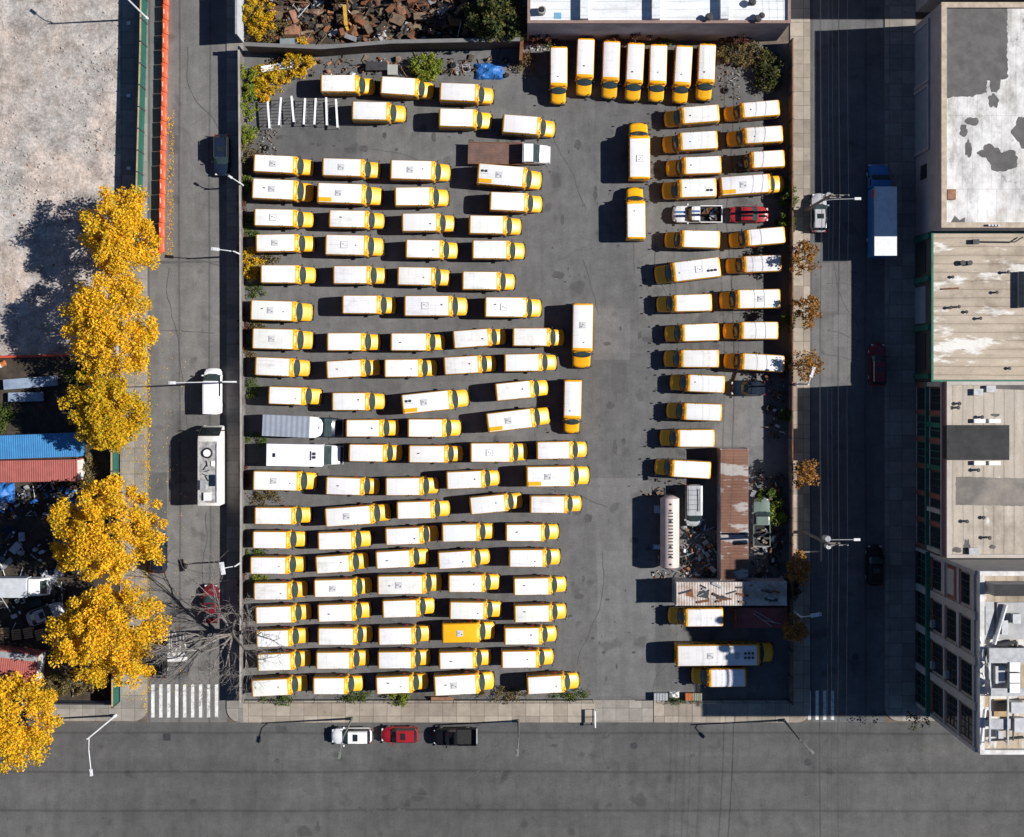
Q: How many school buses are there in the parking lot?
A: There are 132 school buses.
